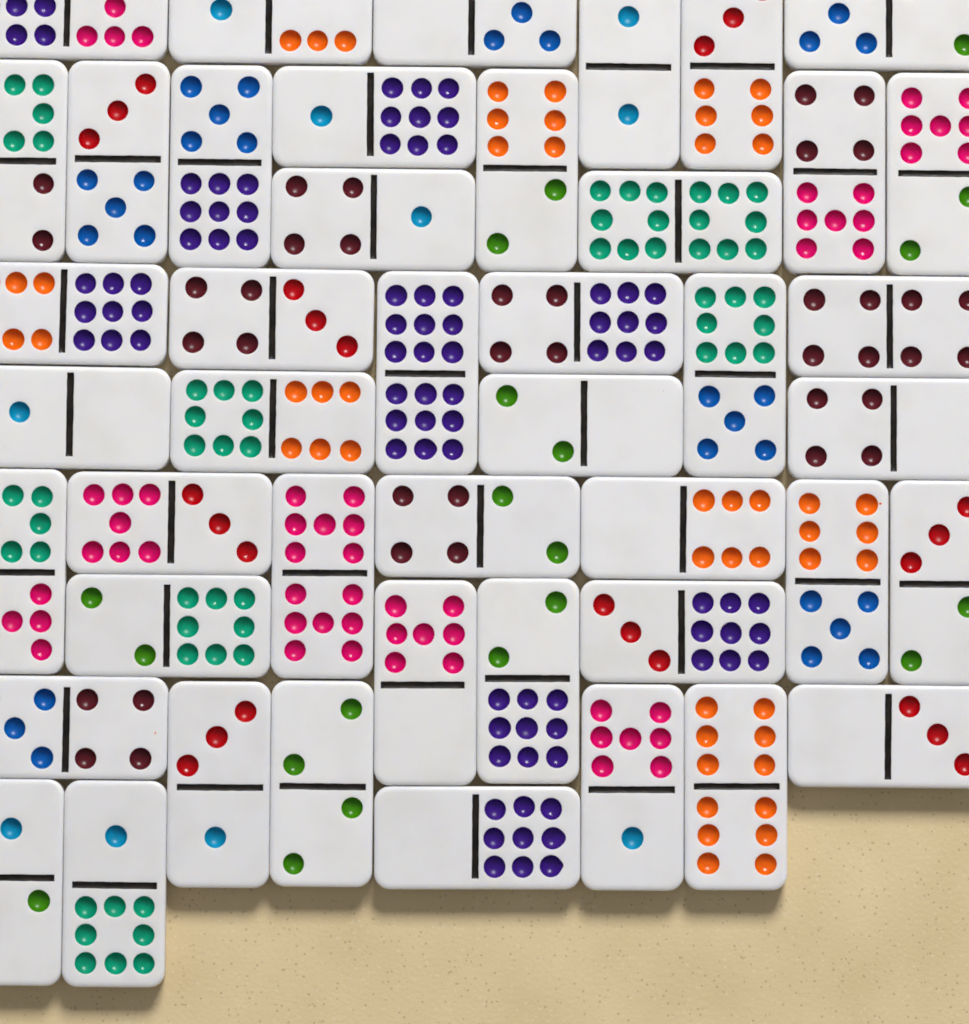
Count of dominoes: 45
